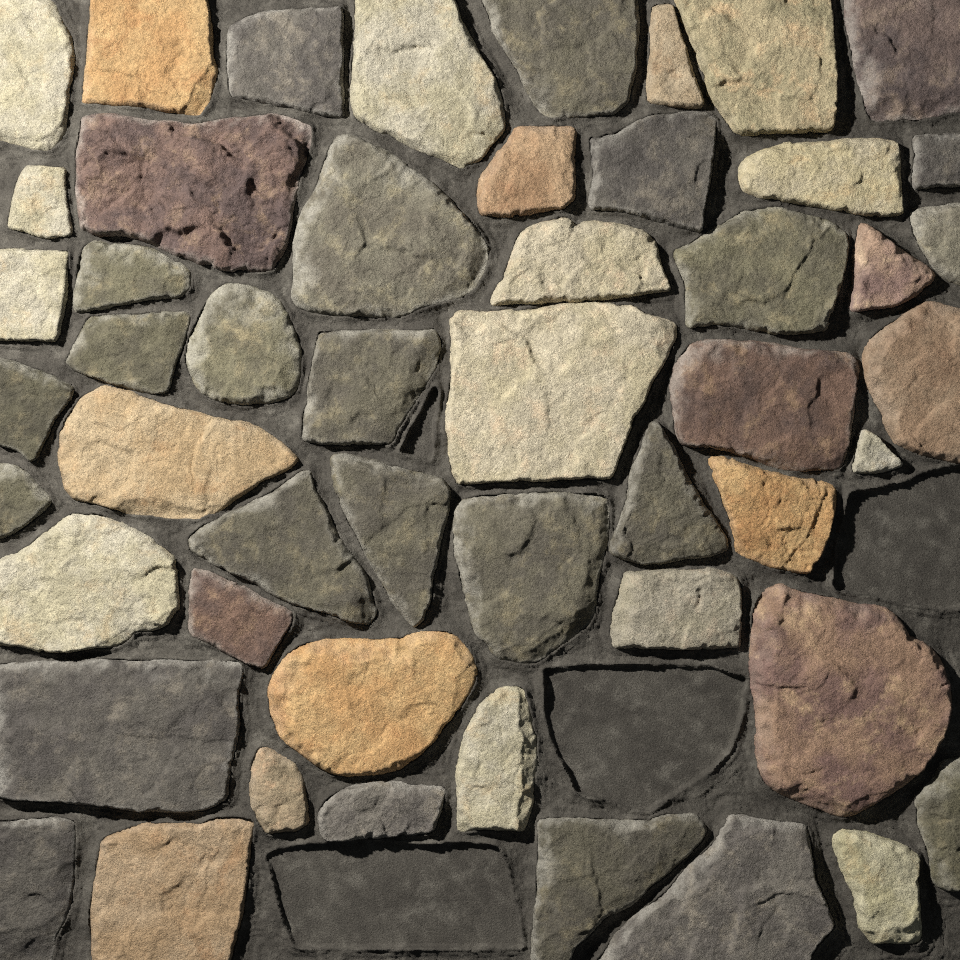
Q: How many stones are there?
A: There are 51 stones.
